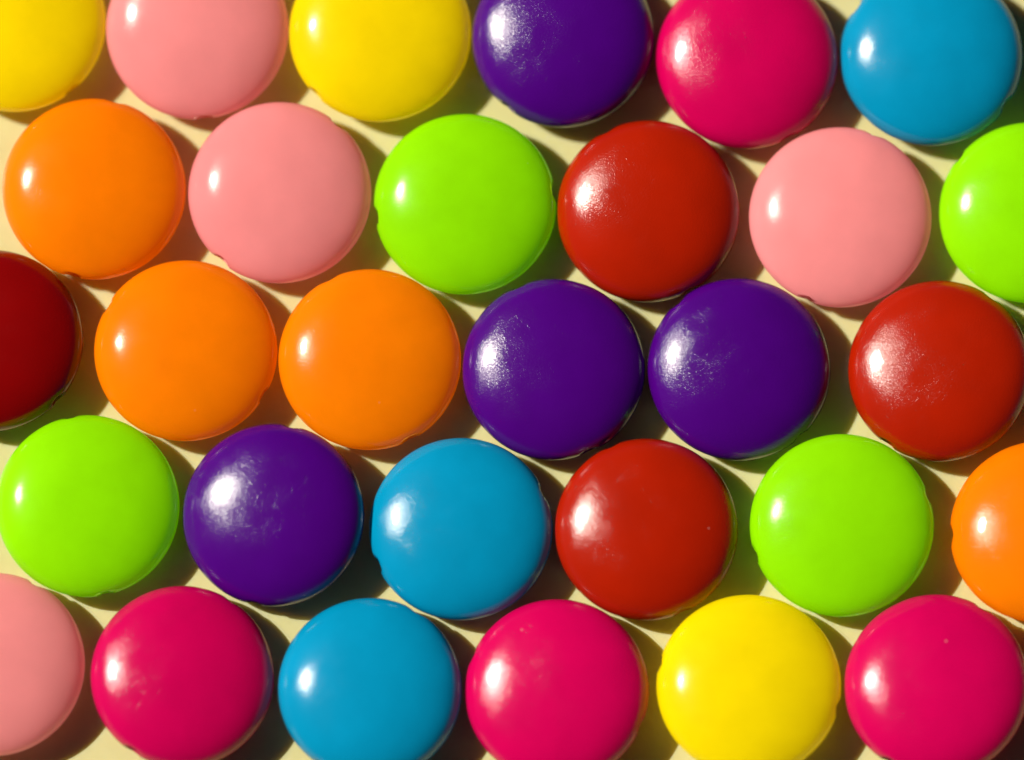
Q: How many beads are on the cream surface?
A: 30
